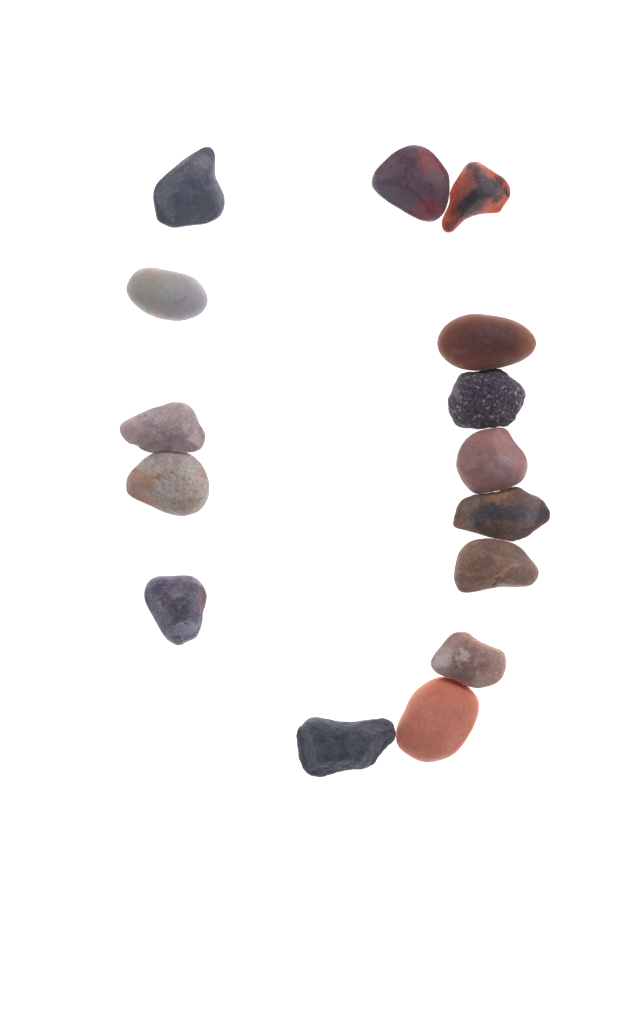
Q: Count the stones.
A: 15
